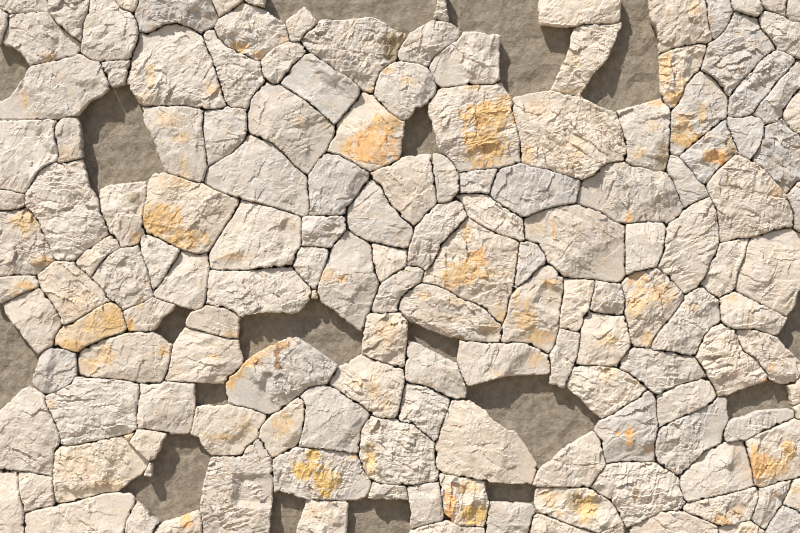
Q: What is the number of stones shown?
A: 156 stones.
